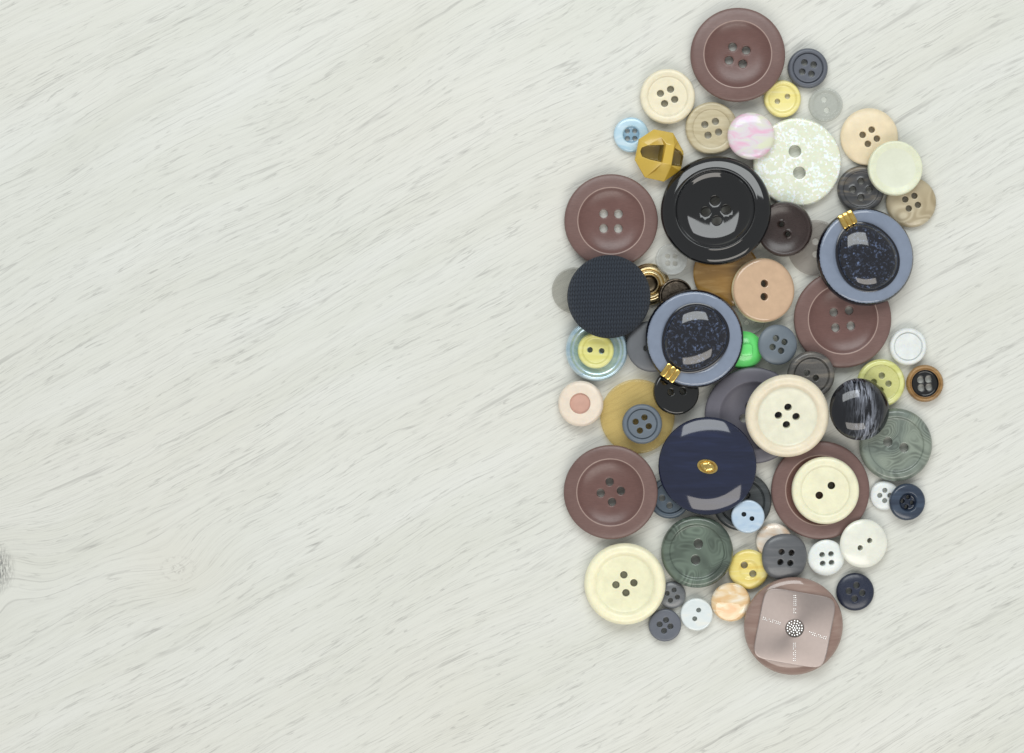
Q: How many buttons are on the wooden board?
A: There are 68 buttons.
